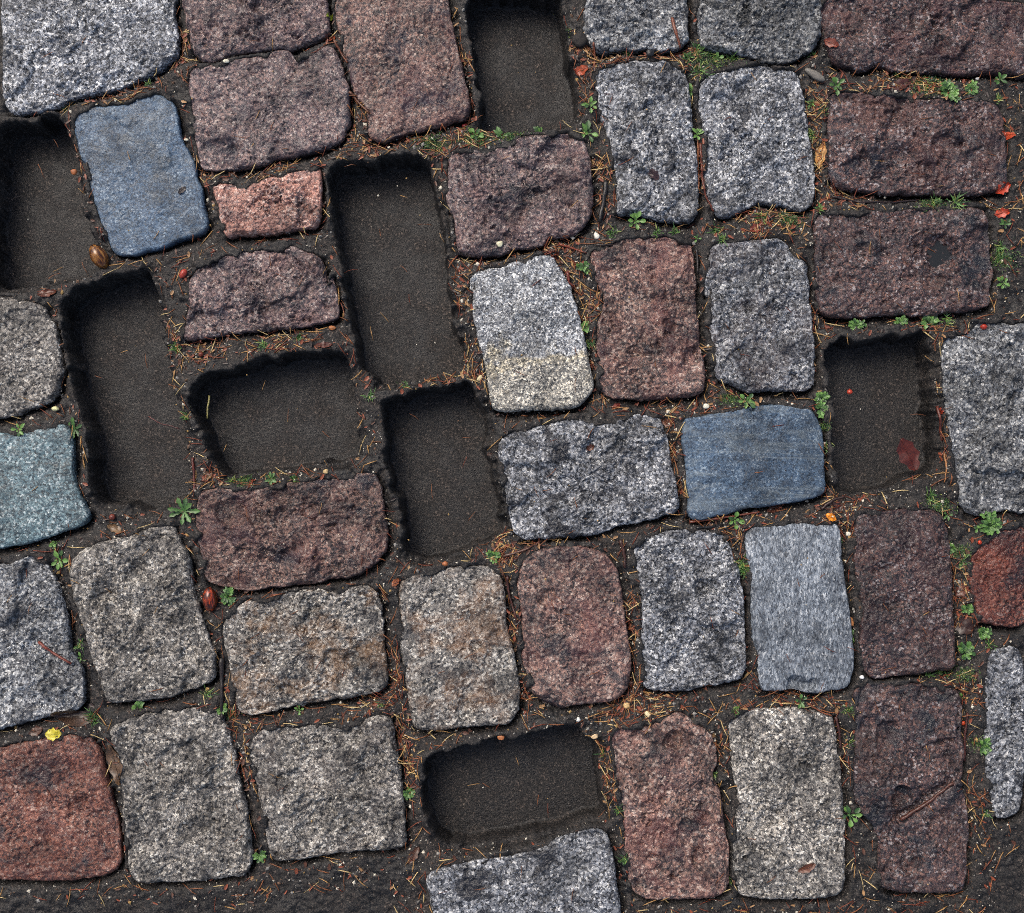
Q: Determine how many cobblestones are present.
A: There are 41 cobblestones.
